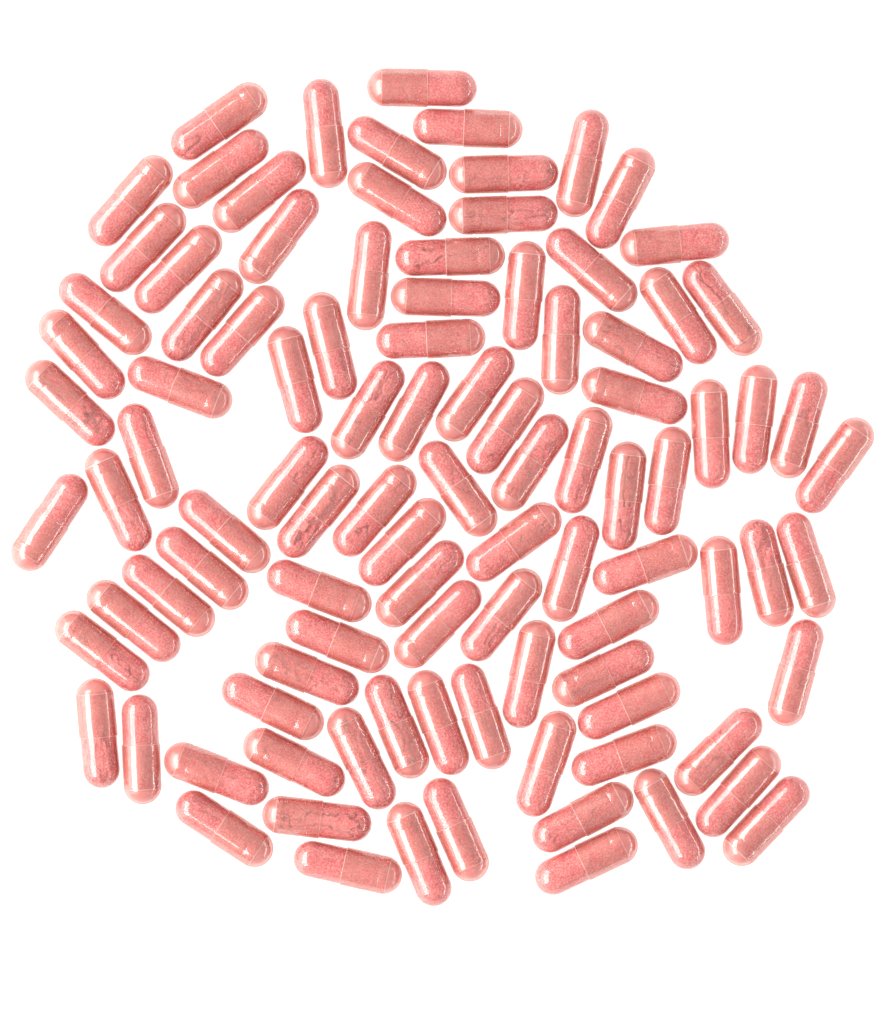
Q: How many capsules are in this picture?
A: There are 100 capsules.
